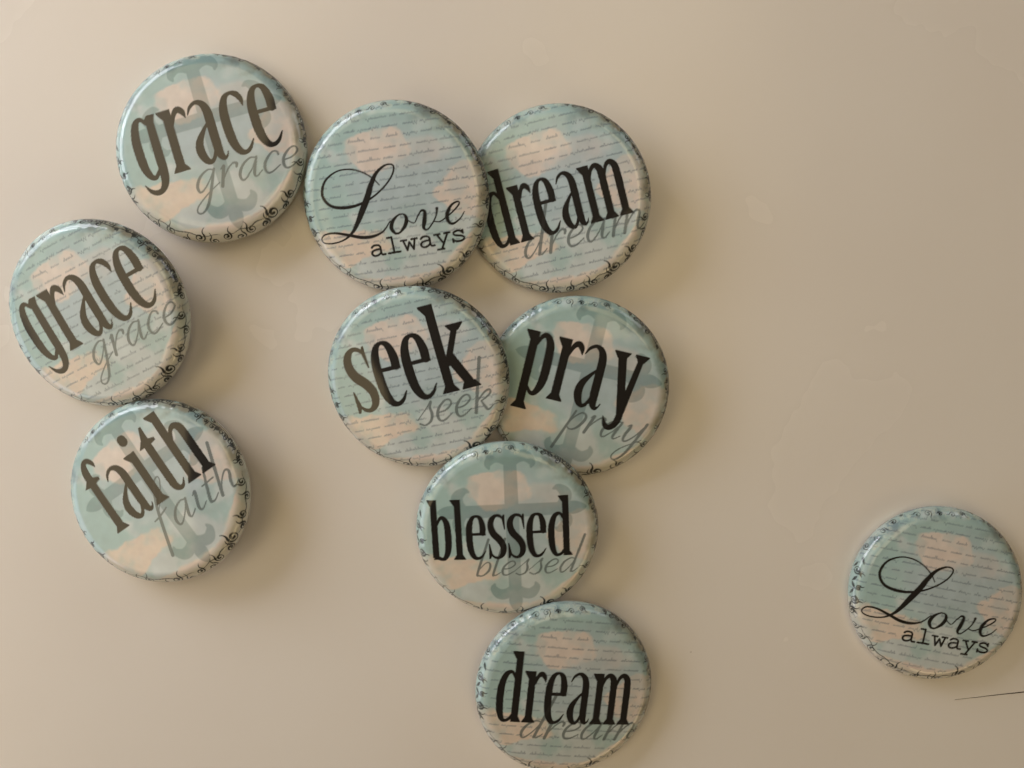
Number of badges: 10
